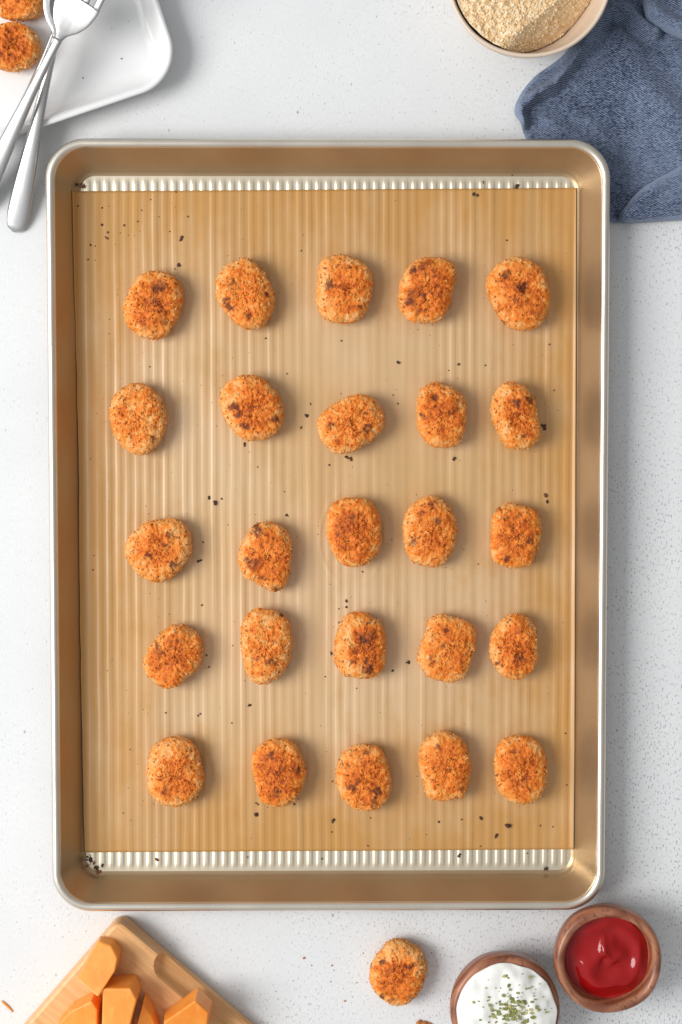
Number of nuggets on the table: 28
